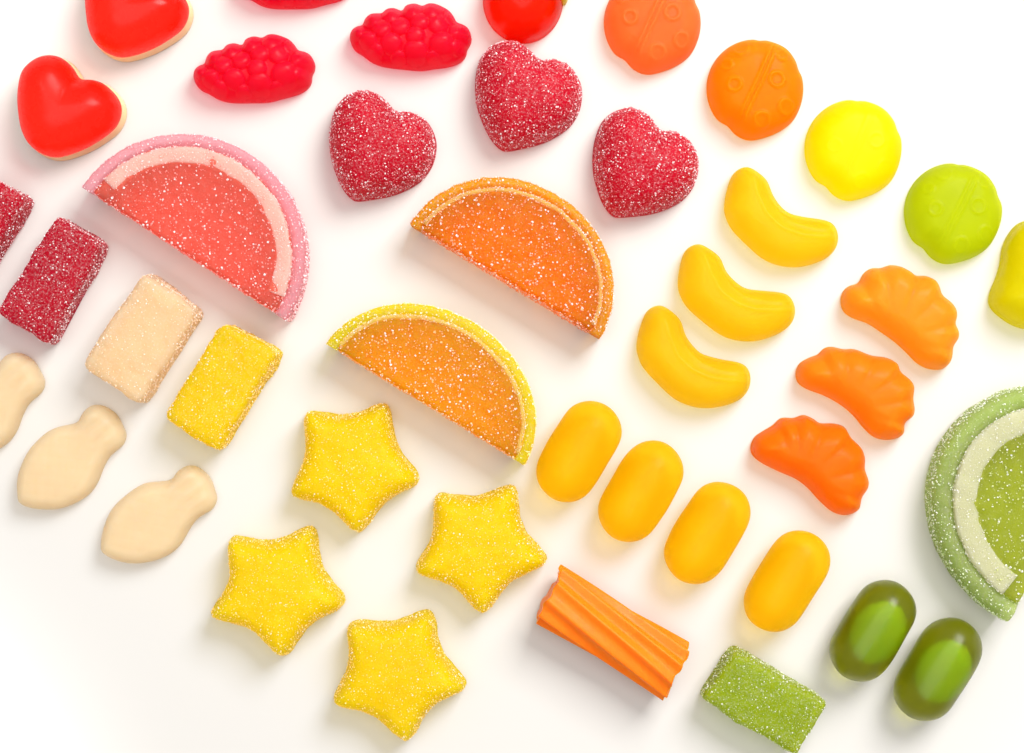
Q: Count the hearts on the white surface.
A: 5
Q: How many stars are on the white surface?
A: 4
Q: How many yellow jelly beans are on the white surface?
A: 4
